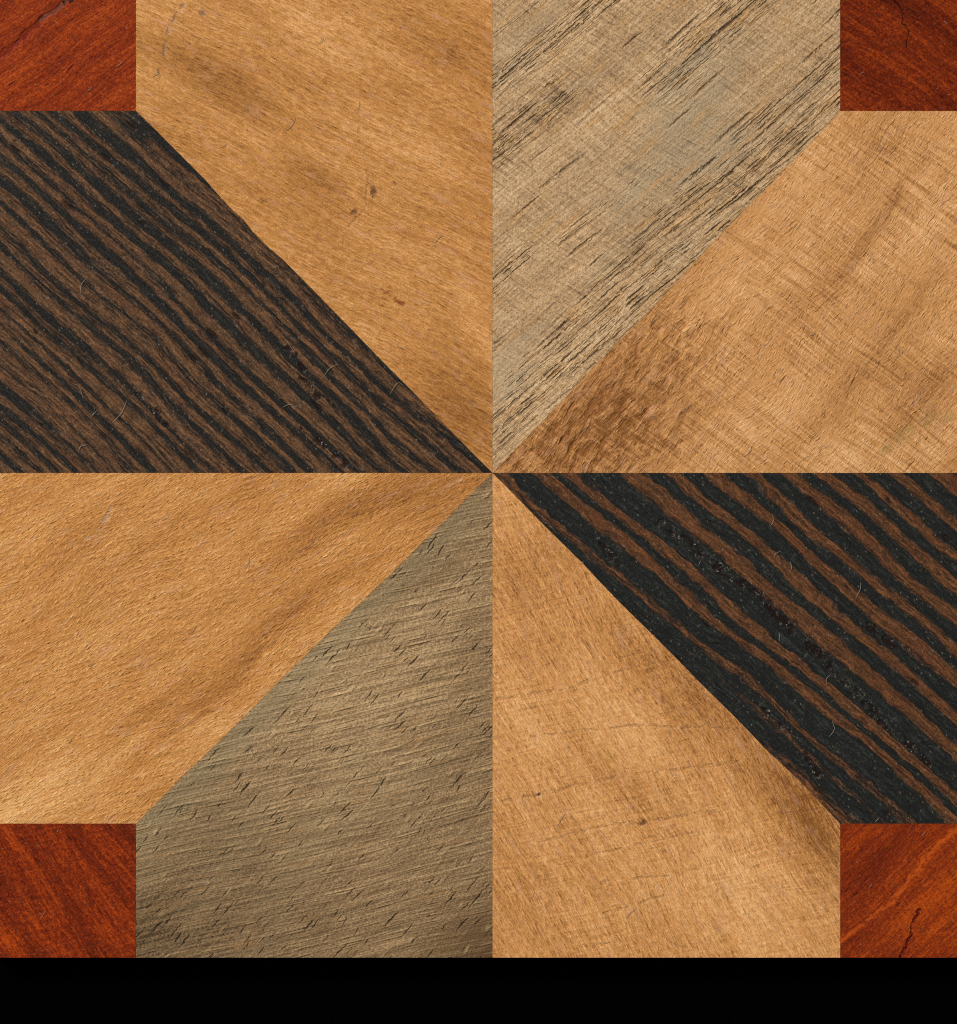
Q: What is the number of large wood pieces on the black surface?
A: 8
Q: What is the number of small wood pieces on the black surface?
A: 4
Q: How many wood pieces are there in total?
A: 12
